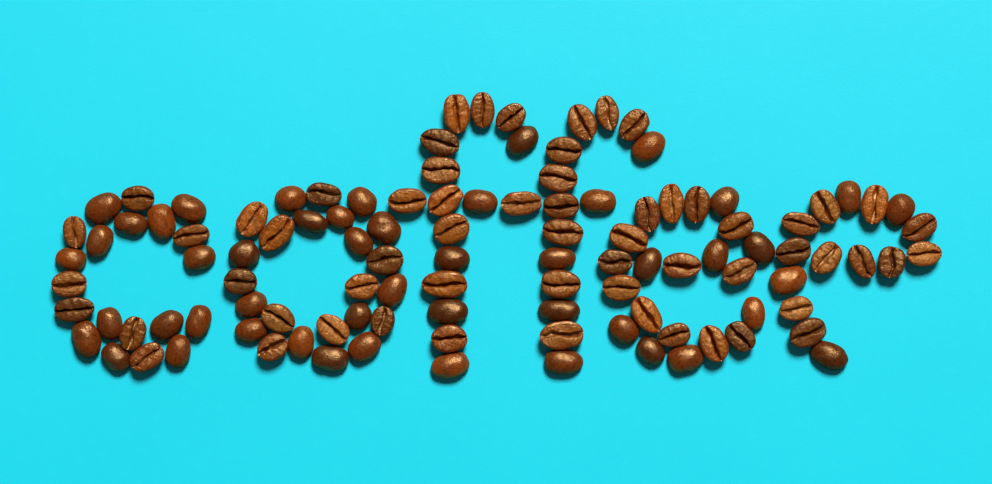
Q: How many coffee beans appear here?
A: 110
